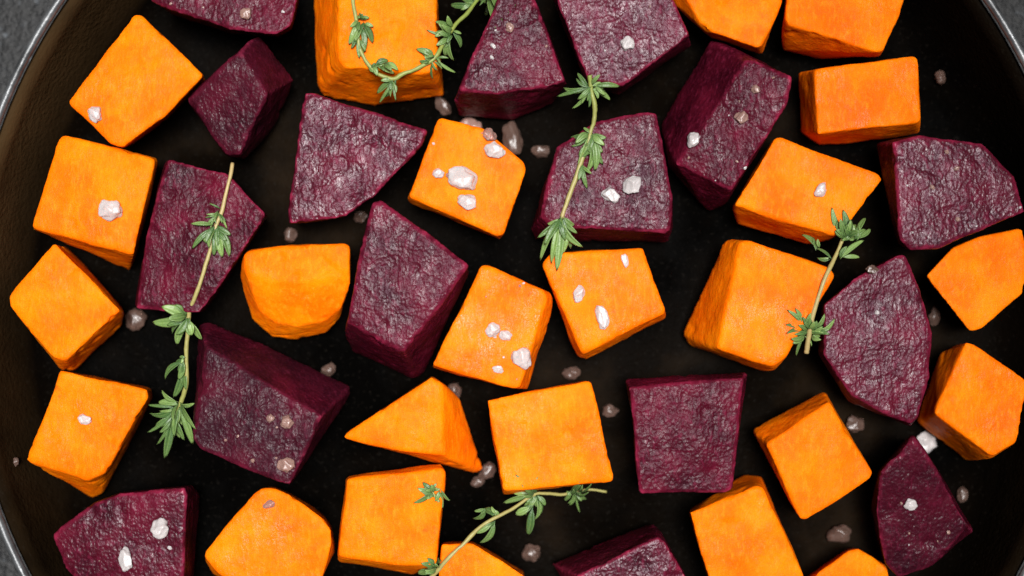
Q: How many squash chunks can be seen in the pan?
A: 24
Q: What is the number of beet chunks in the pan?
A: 16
